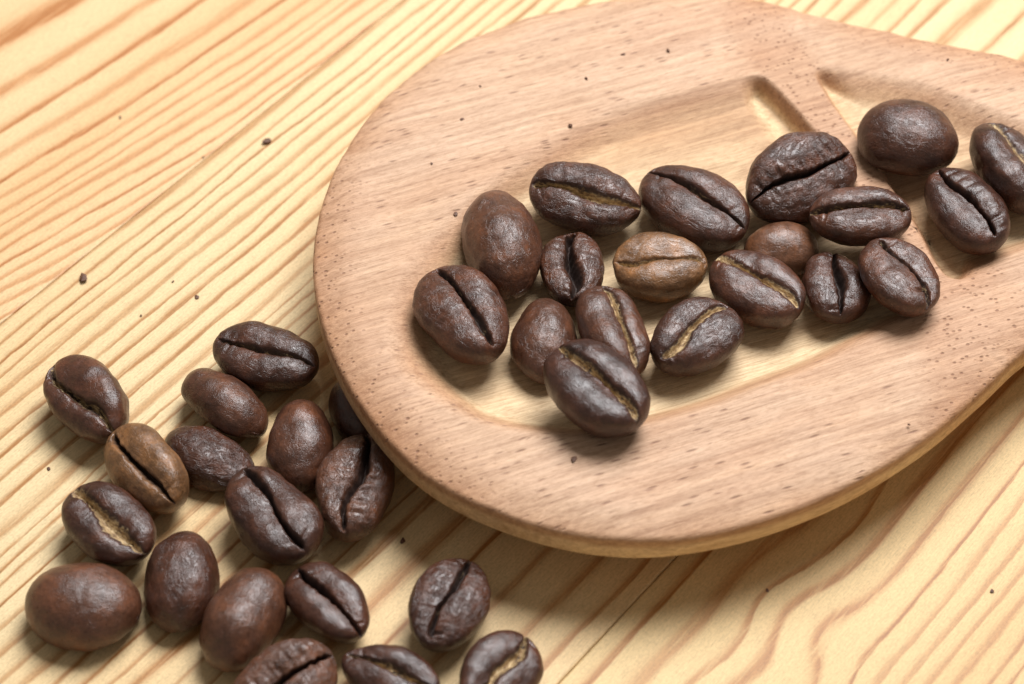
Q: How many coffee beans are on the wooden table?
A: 37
